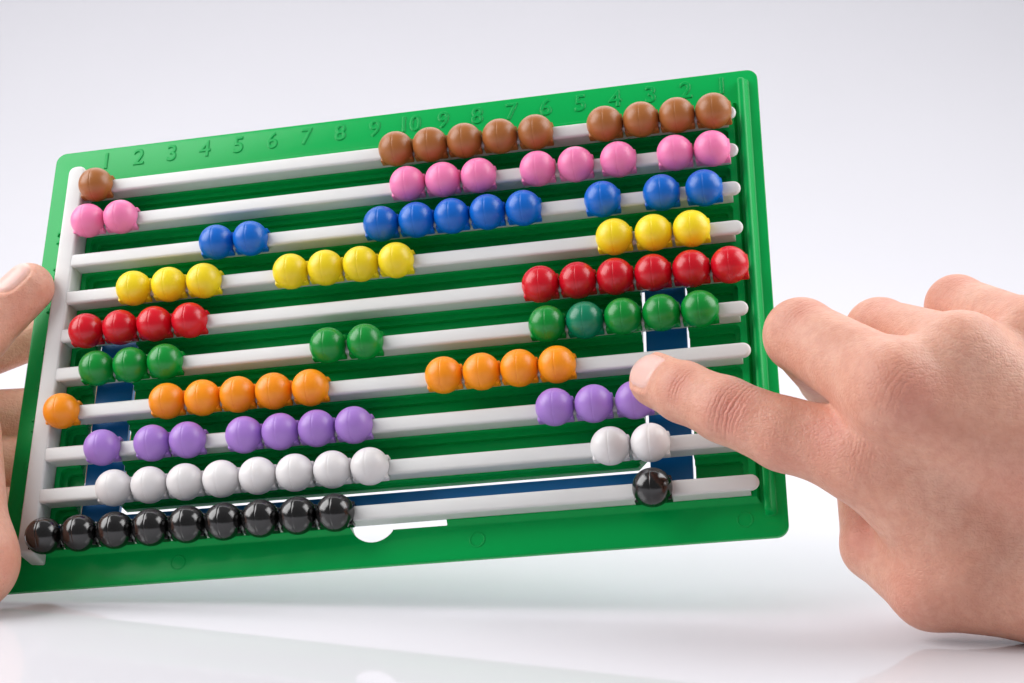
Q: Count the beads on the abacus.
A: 100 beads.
